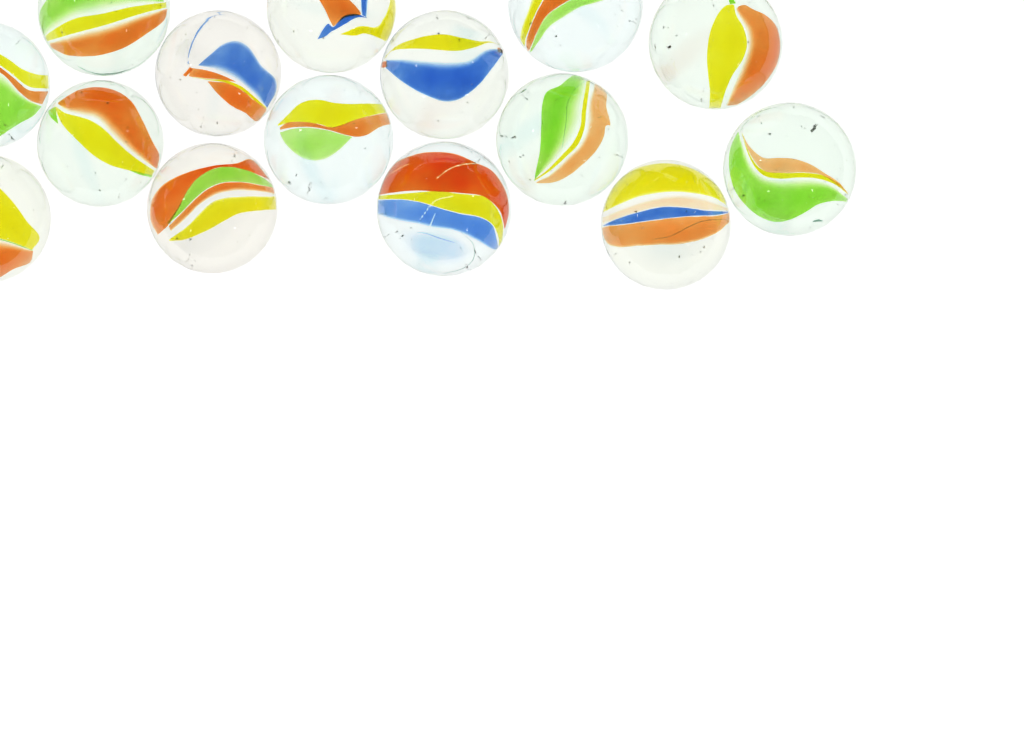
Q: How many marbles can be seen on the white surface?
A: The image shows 15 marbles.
